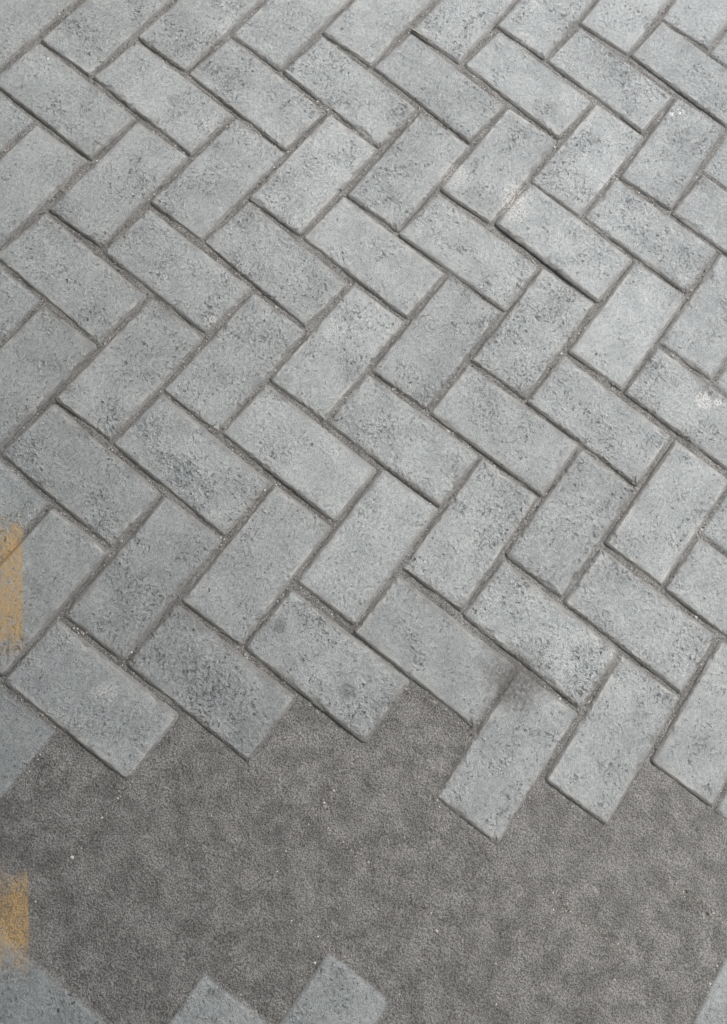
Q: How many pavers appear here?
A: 65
